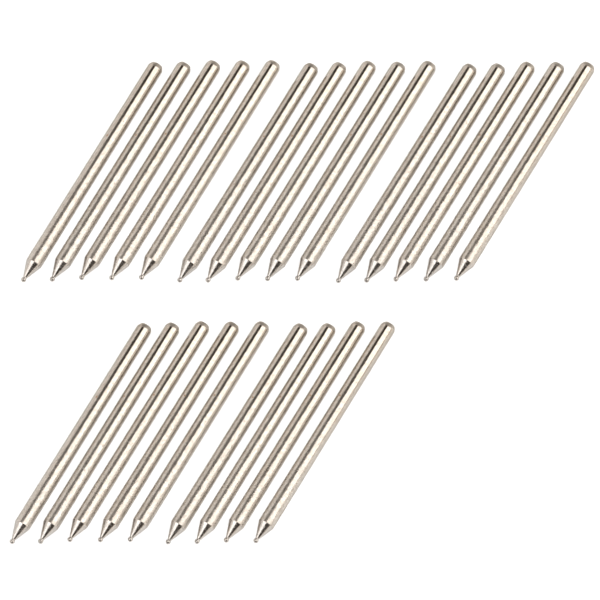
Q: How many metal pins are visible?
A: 24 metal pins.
